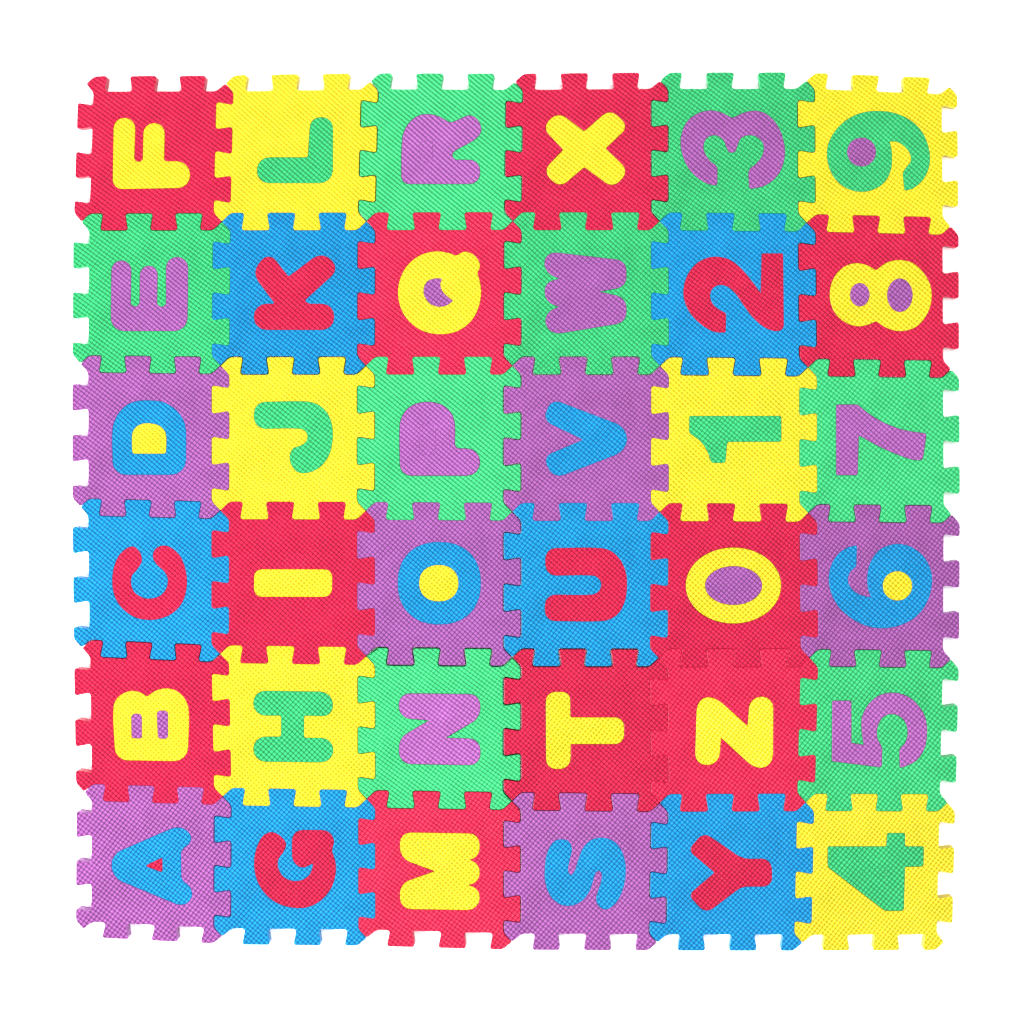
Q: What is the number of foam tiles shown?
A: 36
